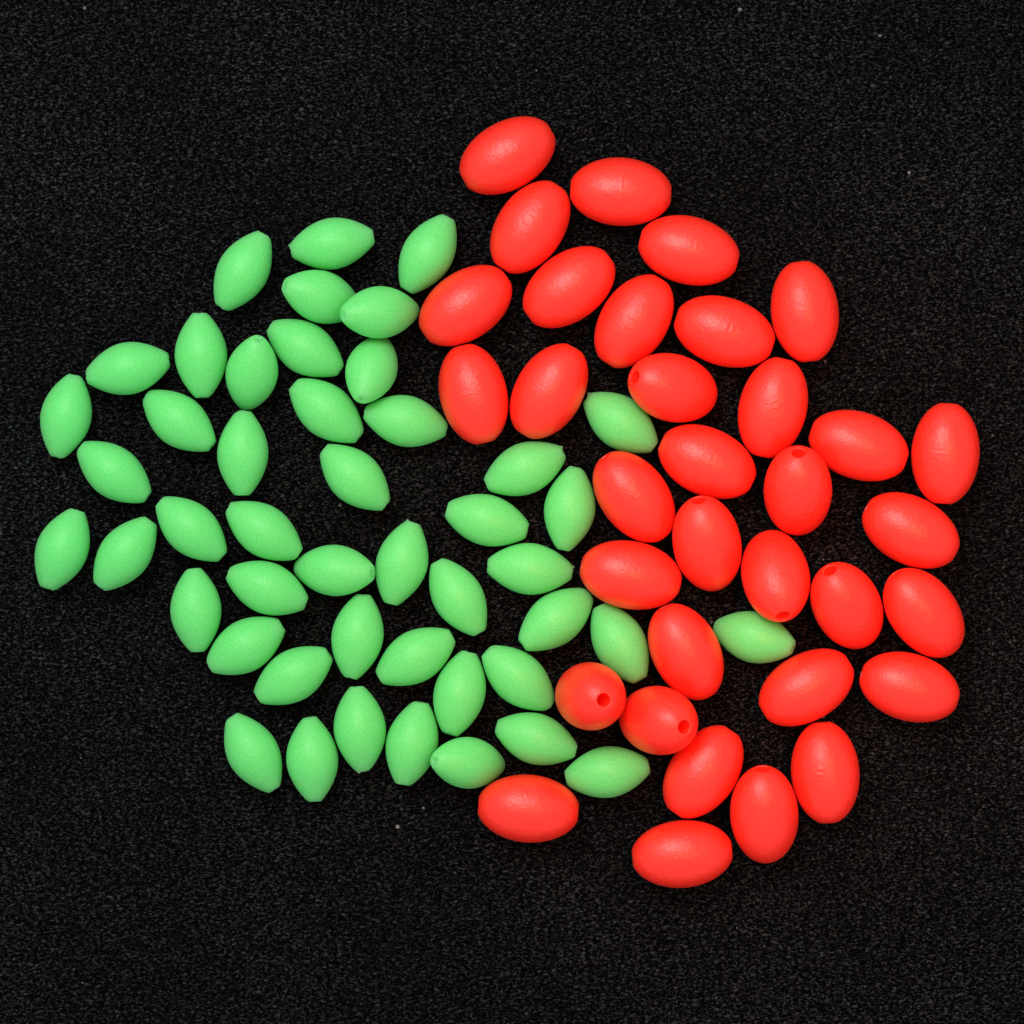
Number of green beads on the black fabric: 47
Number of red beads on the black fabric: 34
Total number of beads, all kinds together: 81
